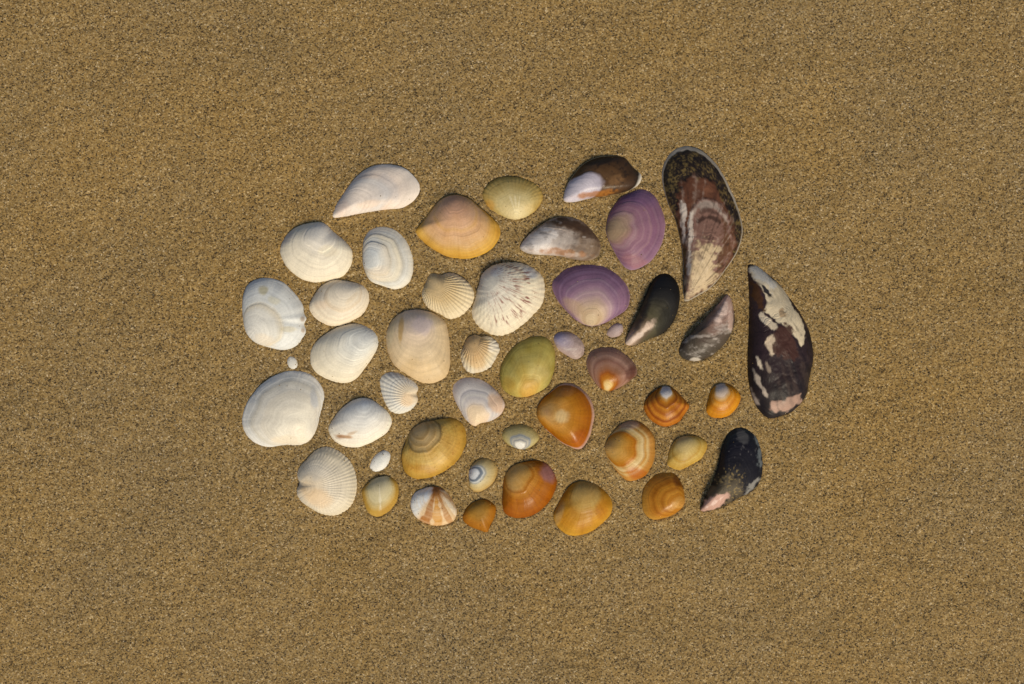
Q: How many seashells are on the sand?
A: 46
